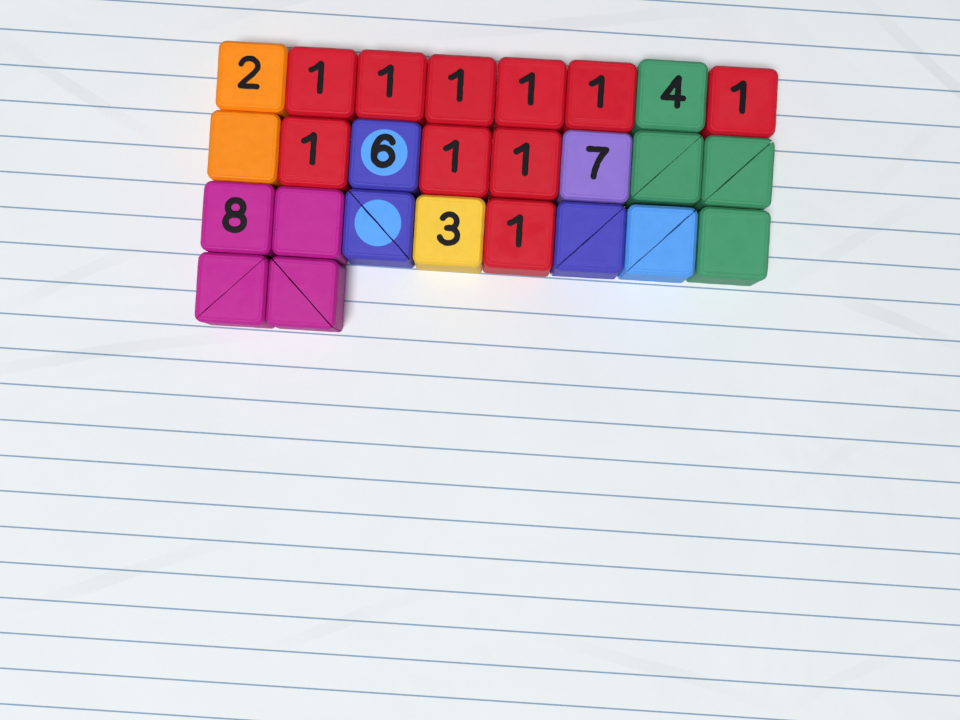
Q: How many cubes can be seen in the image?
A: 26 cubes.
